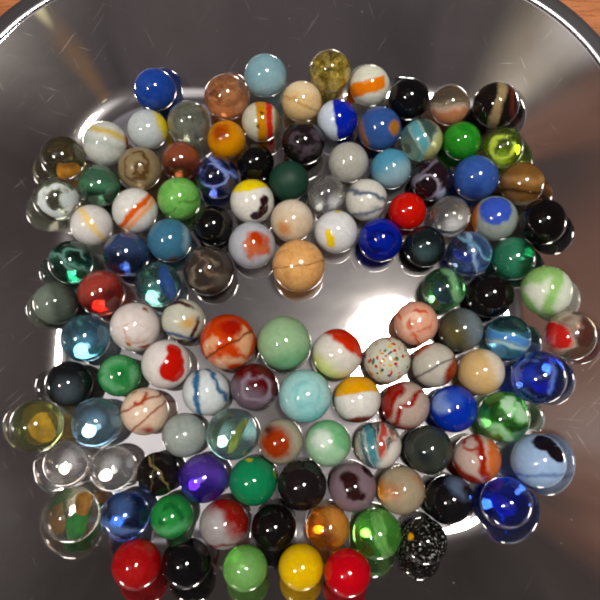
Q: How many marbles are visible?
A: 120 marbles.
